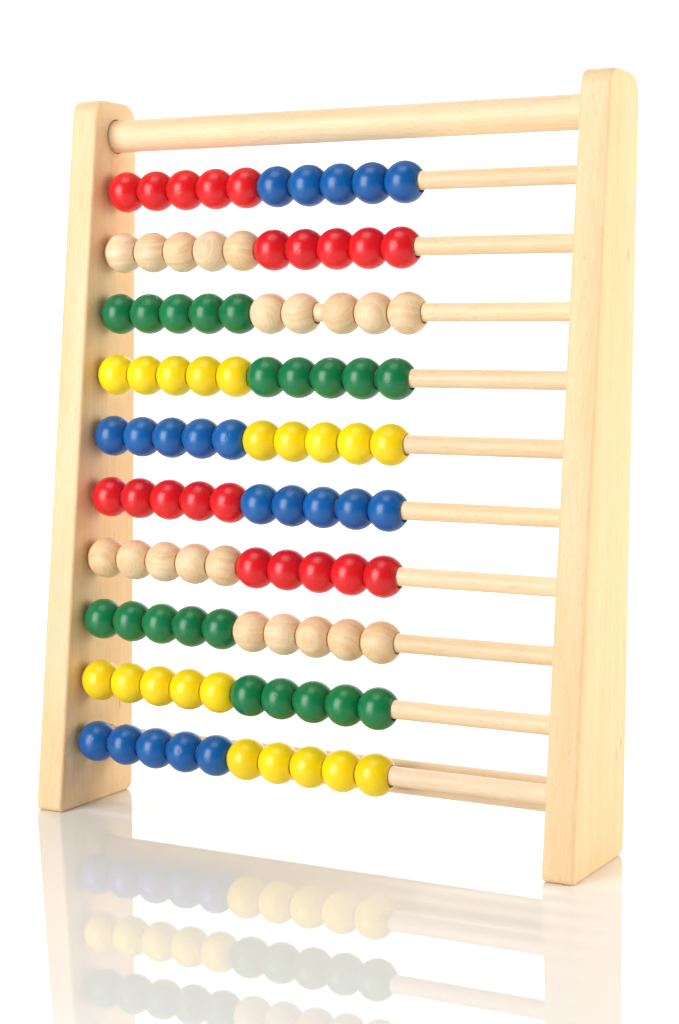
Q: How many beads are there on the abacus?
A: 100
